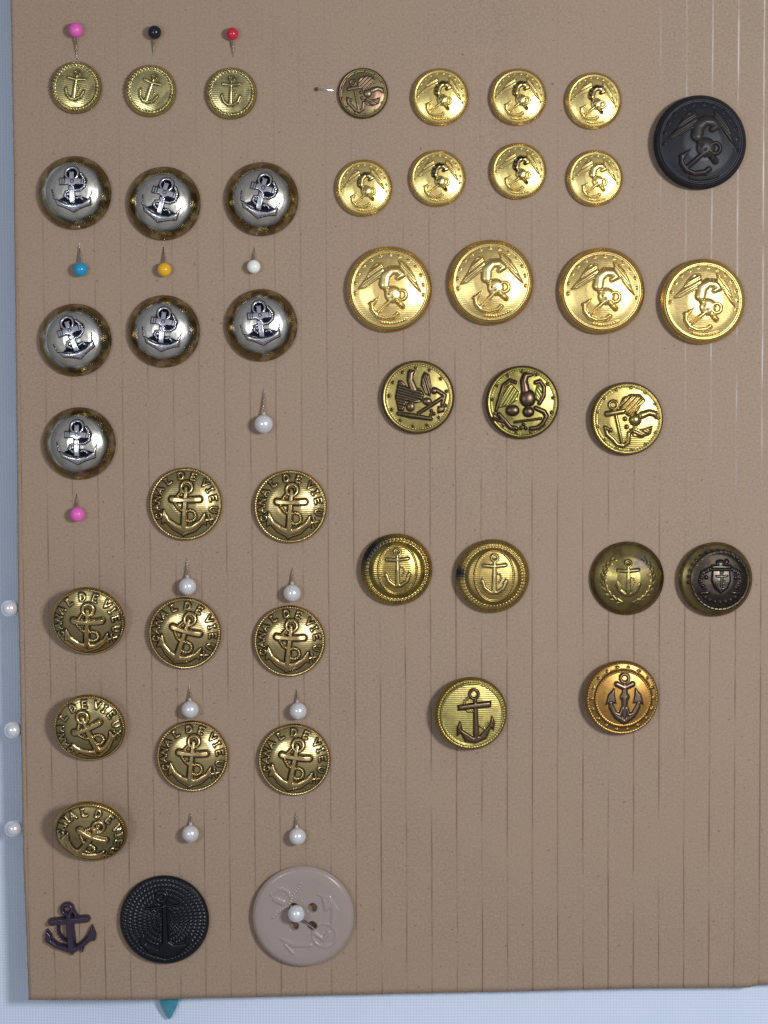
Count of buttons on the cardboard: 43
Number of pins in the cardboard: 19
